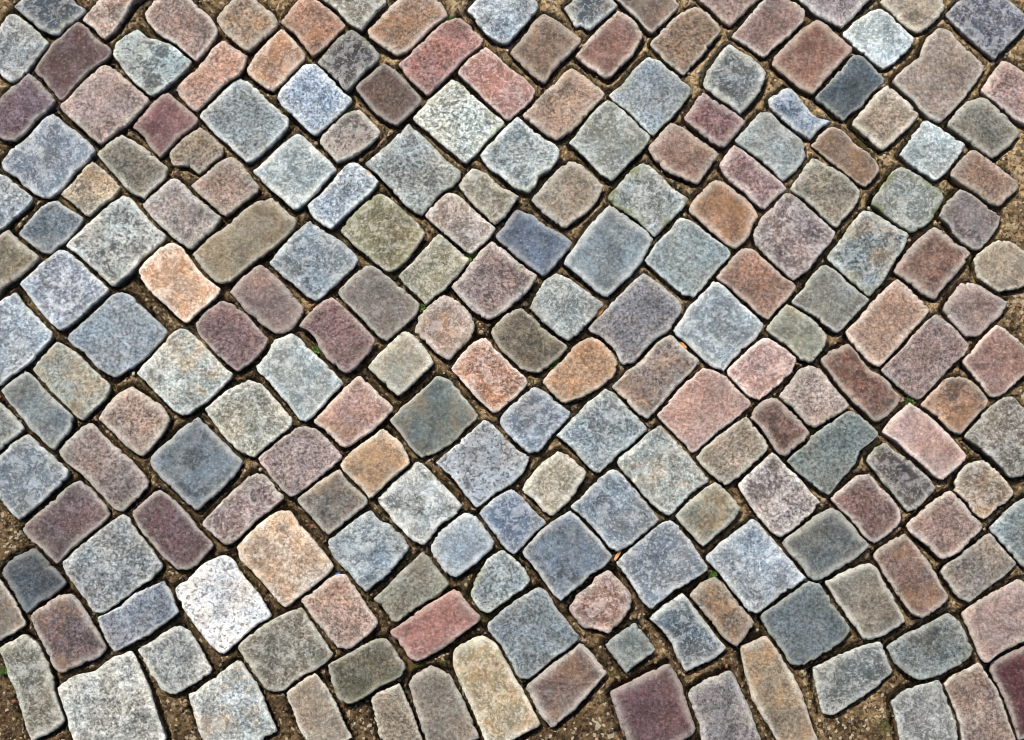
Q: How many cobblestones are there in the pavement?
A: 200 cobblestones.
